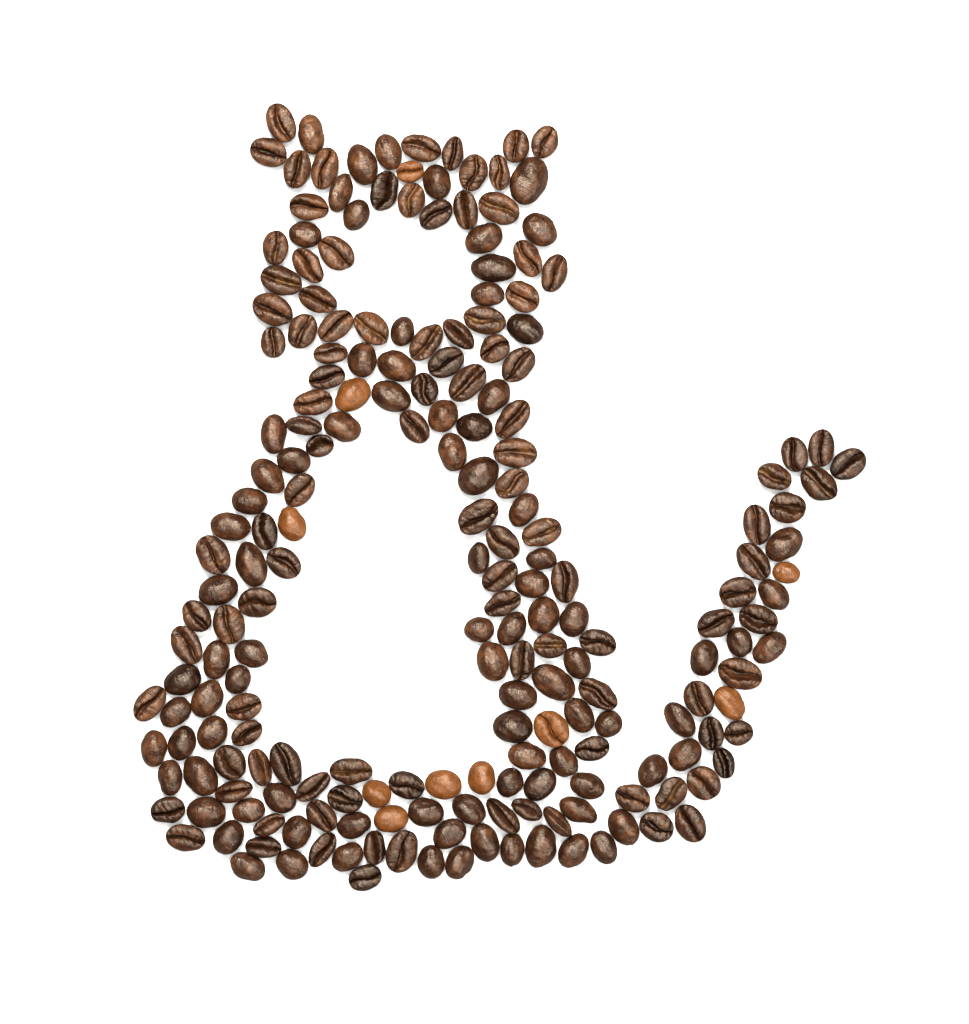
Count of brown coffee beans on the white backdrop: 199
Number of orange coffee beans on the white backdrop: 10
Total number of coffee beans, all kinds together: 209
